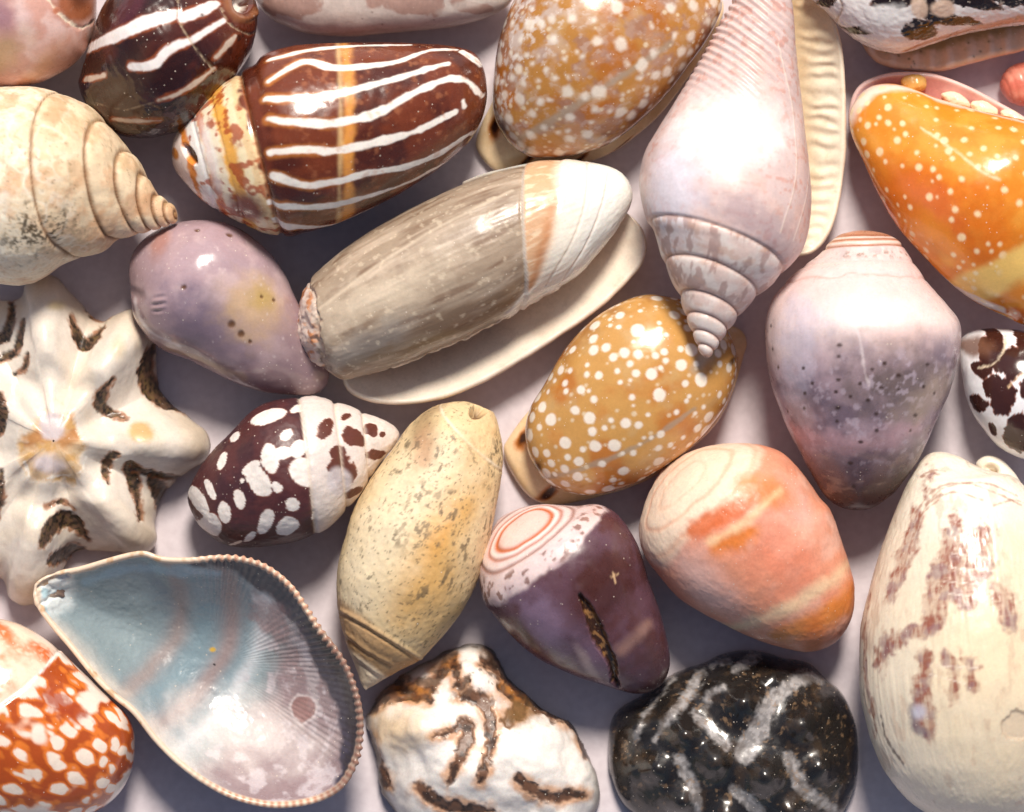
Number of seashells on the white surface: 25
